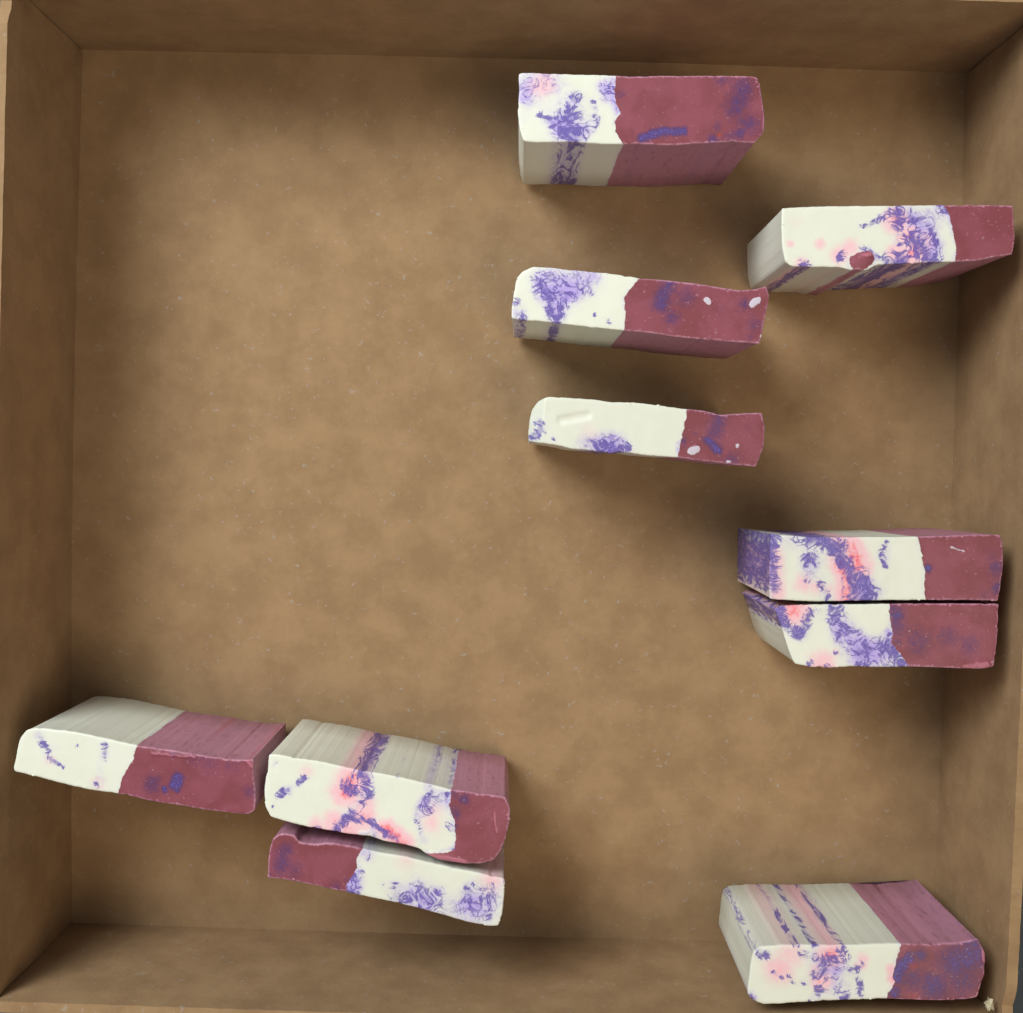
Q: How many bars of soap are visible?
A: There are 10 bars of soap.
